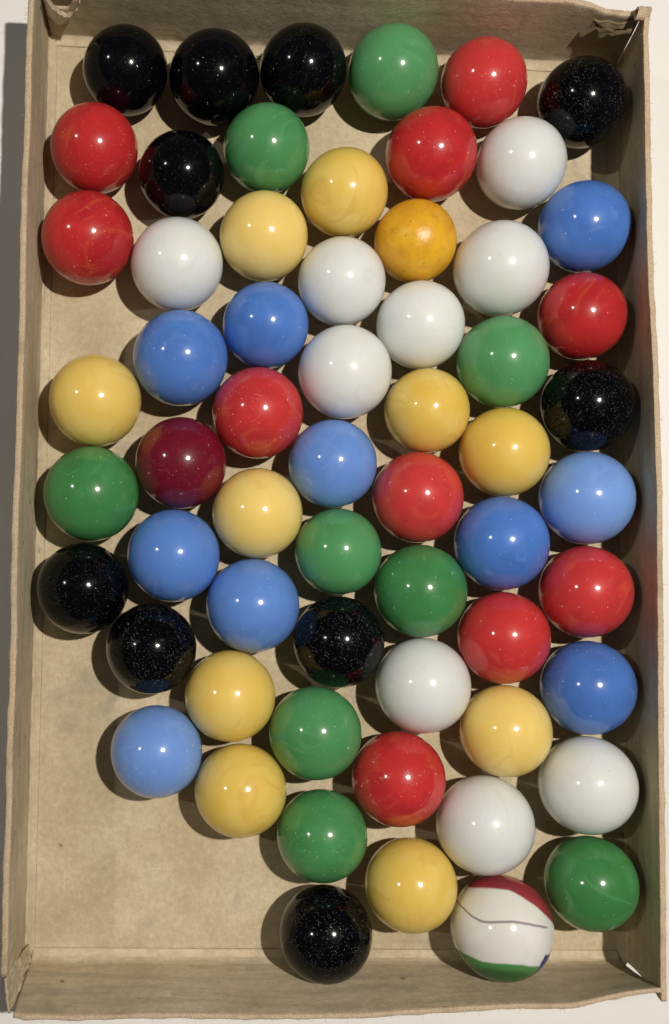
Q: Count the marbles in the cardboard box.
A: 61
